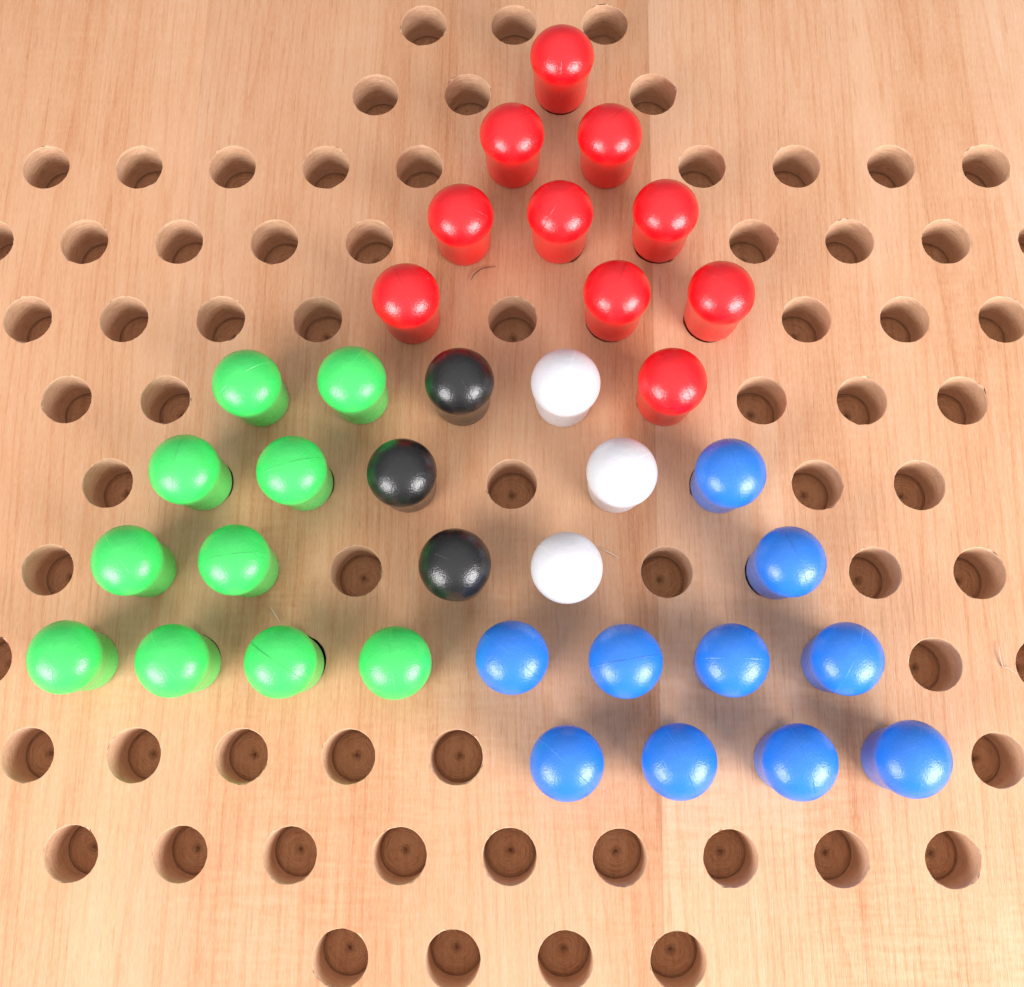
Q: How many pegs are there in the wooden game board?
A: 36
